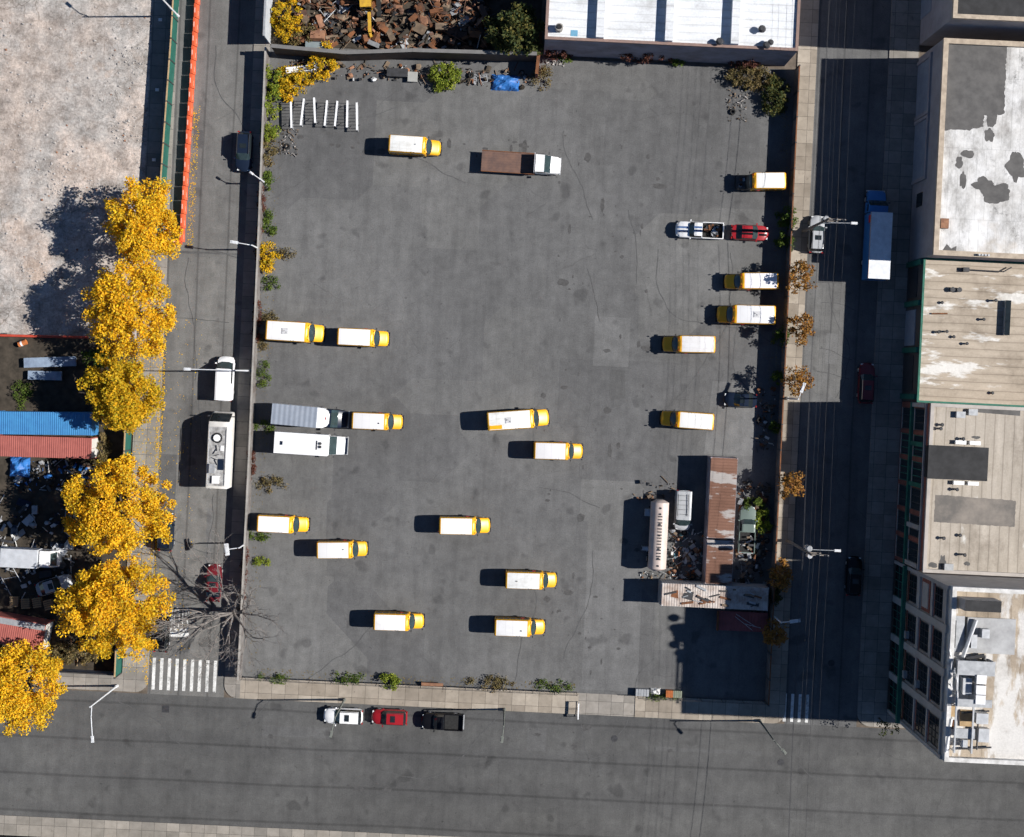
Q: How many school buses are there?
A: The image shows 17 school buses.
